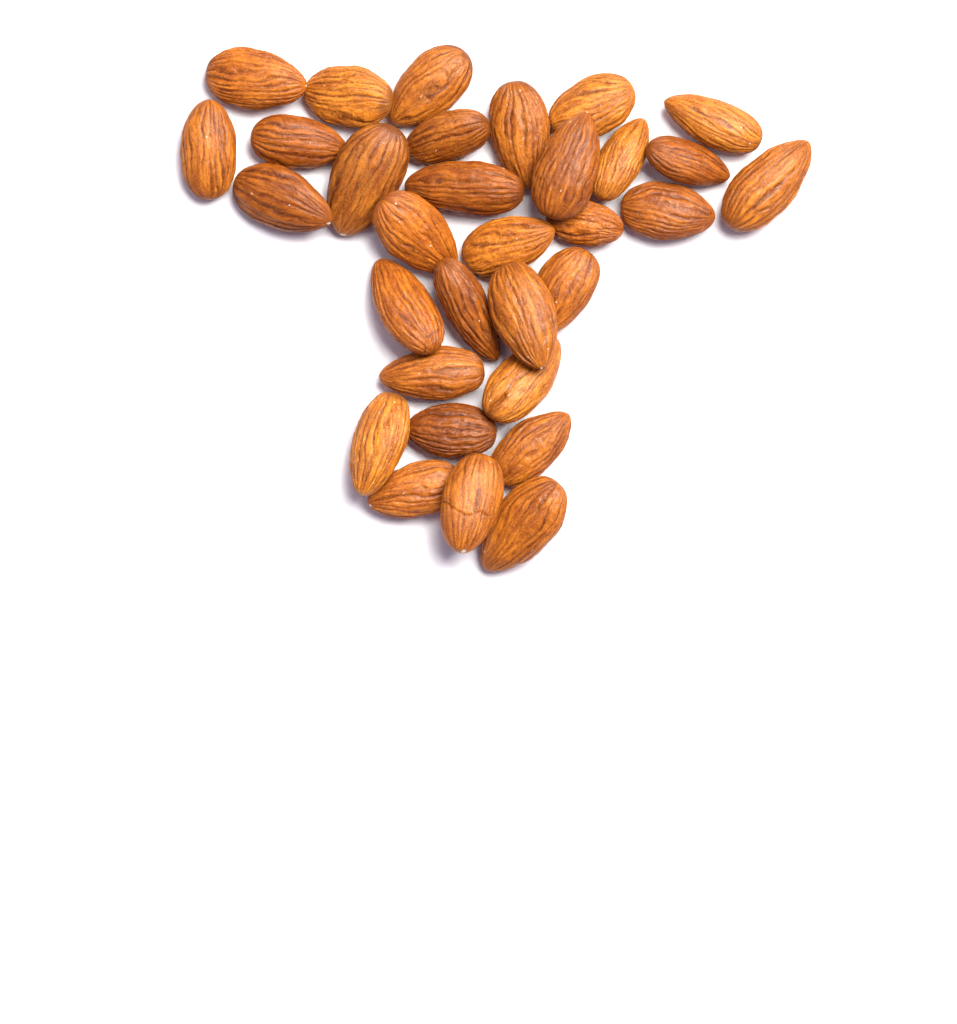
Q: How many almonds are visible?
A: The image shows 32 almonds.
